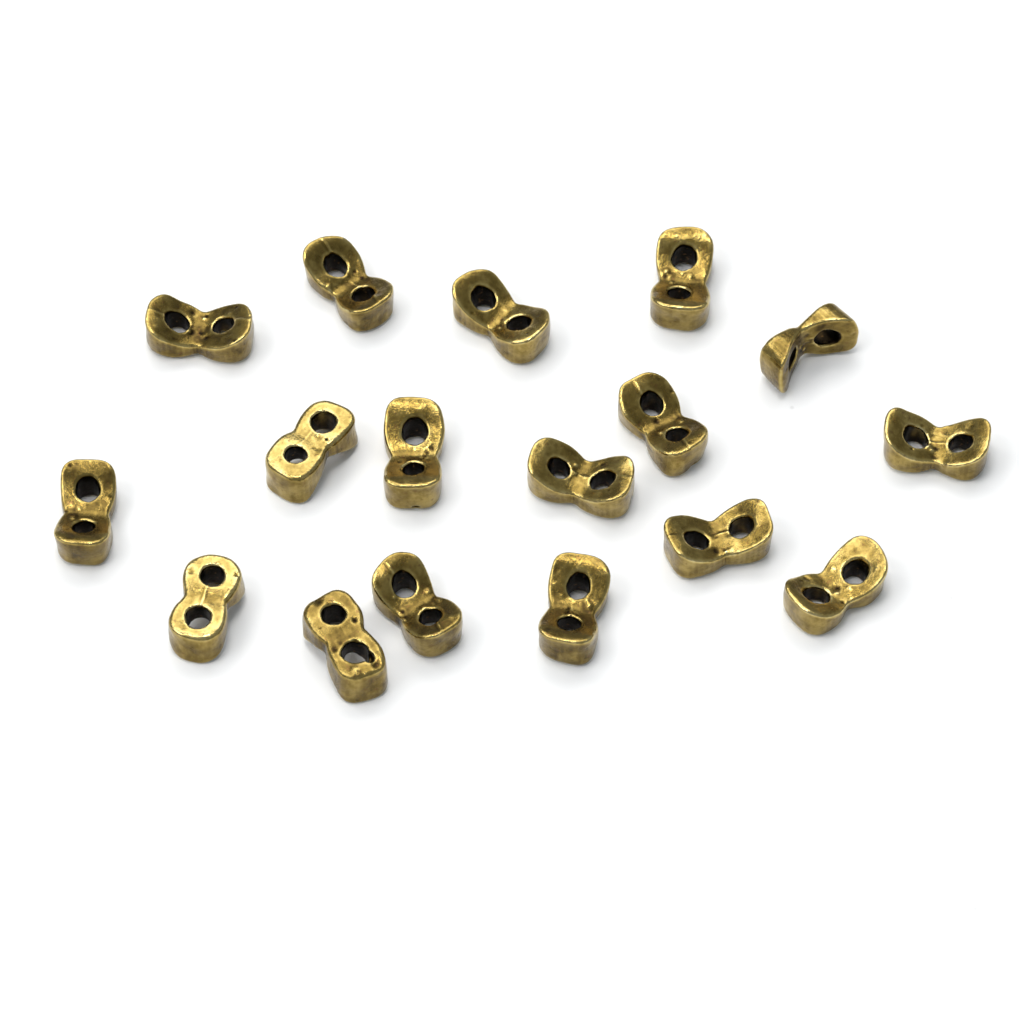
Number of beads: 17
